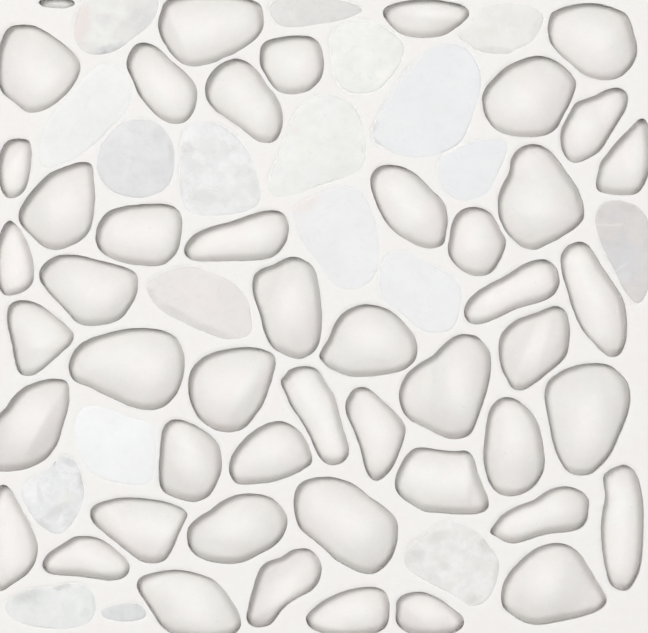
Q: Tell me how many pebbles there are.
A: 19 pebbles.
